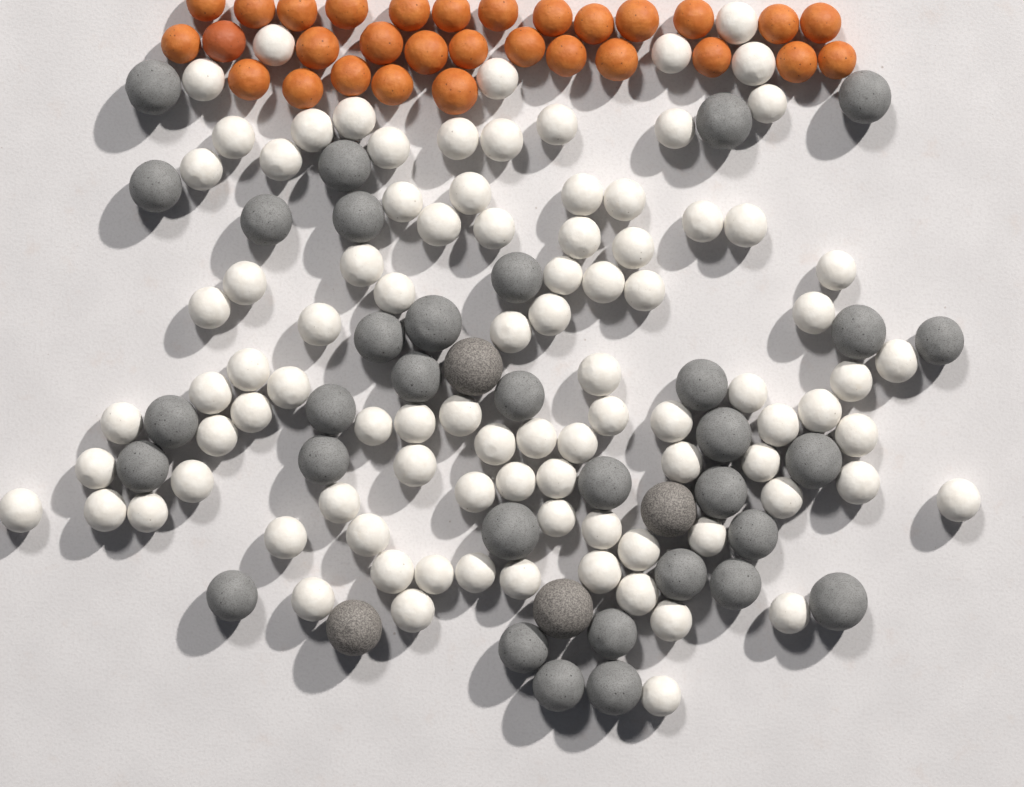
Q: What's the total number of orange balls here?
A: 30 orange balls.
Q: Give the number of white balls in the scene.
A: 92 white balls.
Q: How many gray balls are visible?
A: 37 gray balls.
